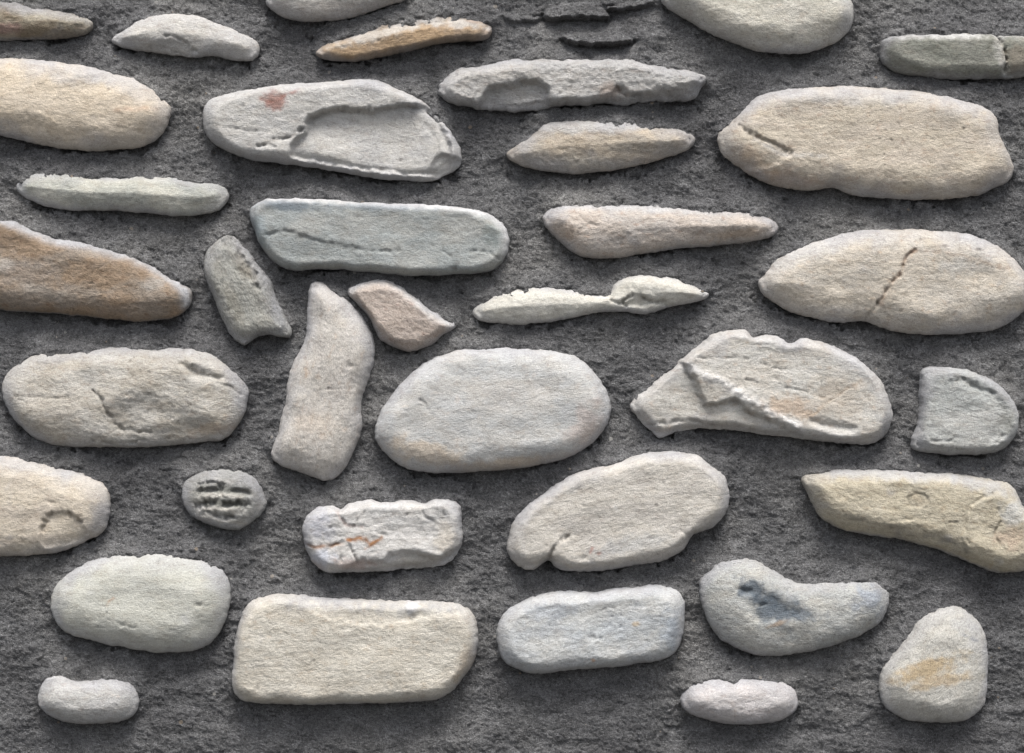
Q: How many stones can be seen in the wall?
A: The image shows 36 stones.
